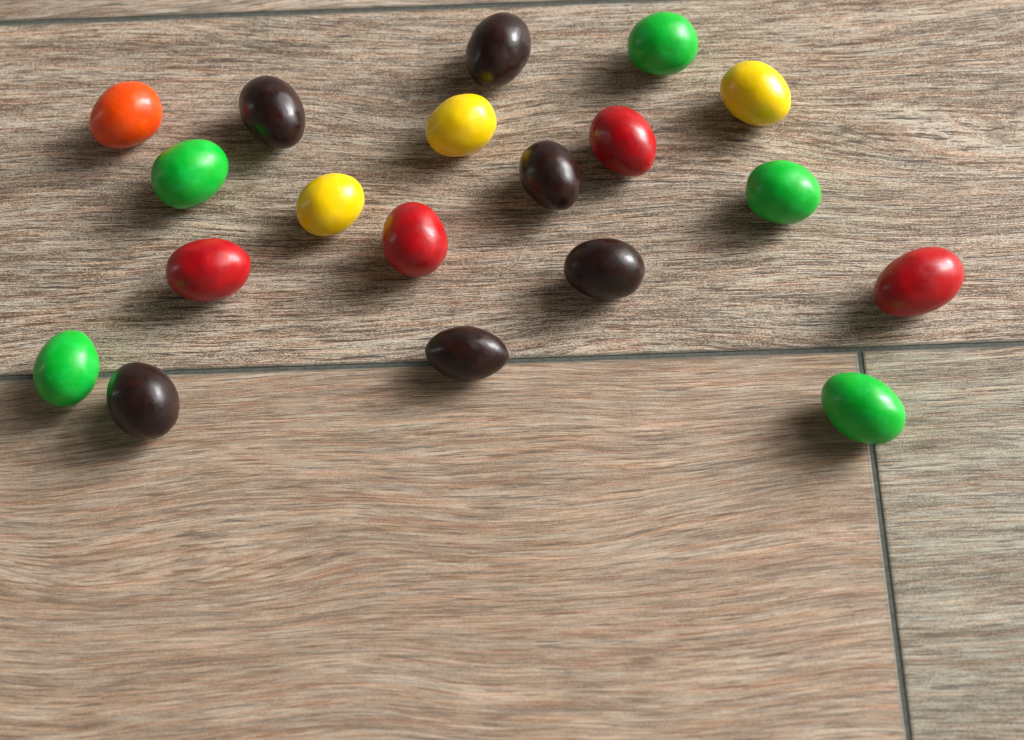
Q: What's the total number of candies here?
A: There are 19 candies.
